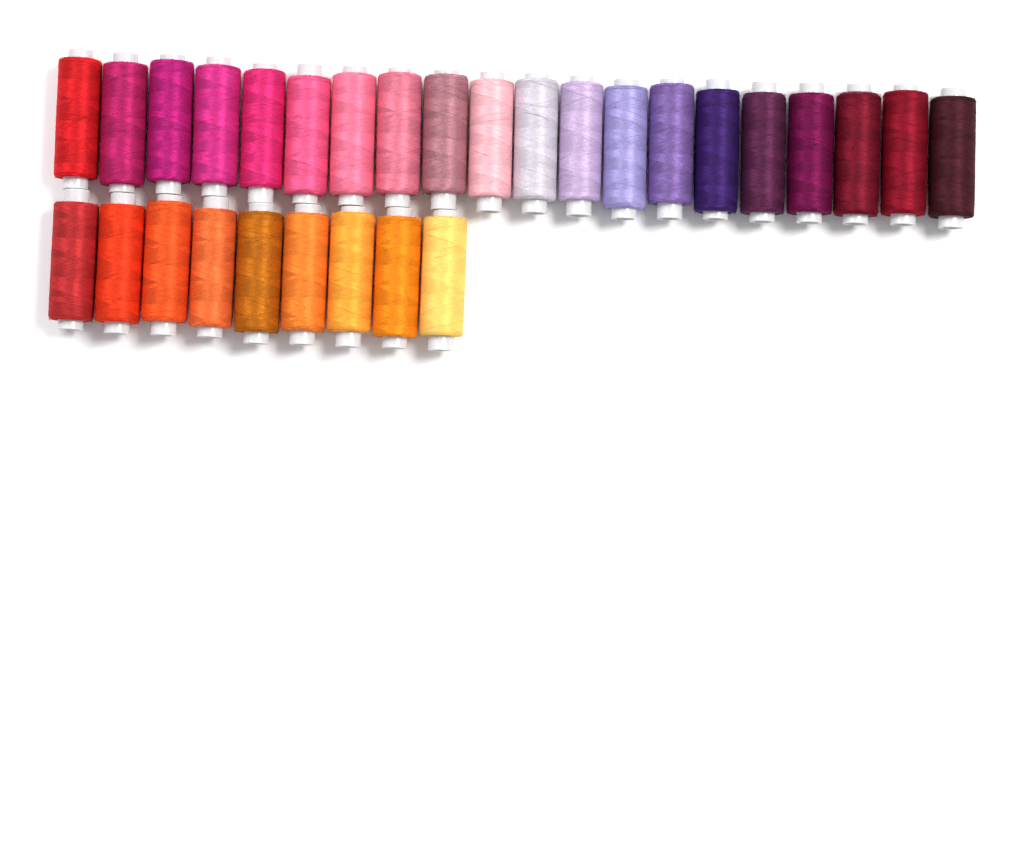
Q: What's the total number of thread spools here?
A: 29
